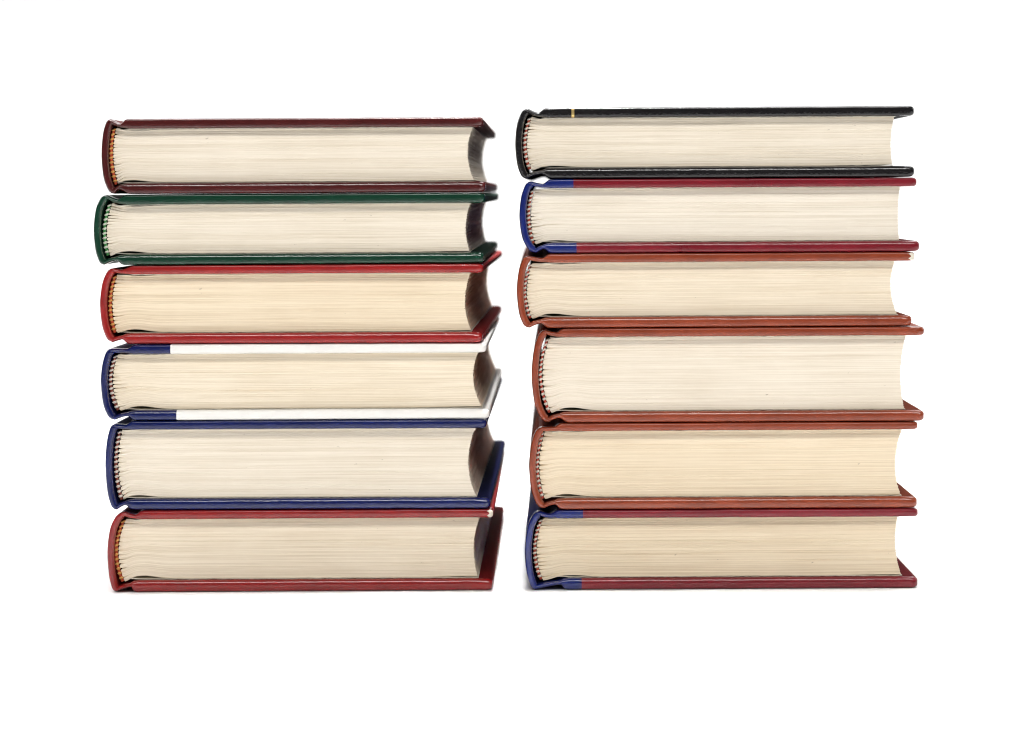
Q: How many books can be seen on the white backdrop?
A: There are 12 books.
